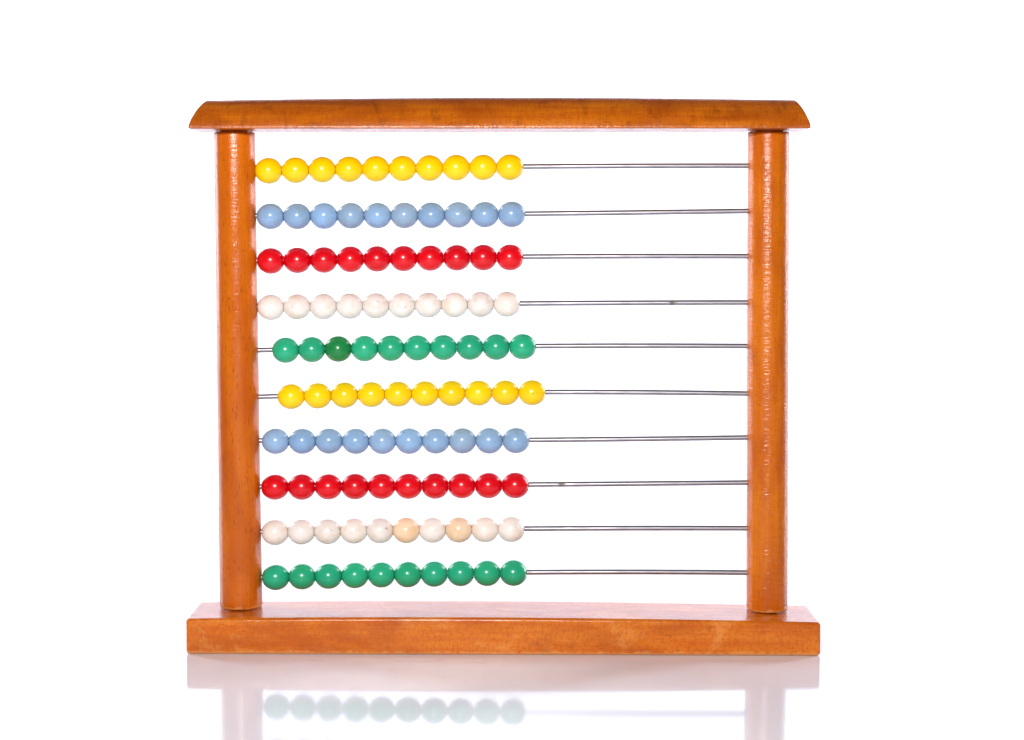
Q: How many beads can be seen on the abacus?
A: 100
